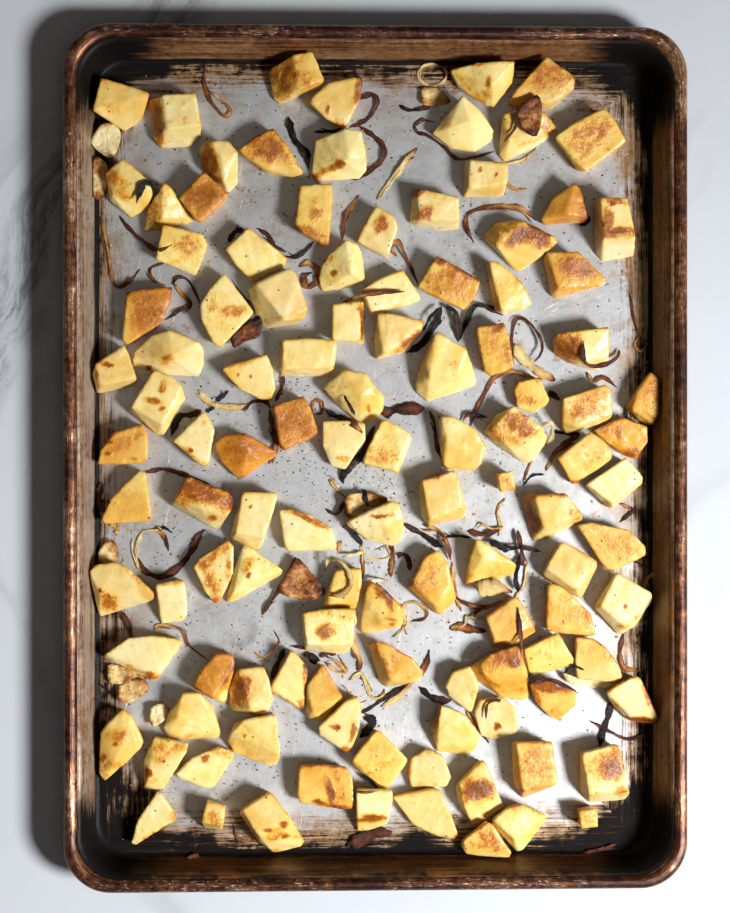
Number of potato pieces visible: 113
